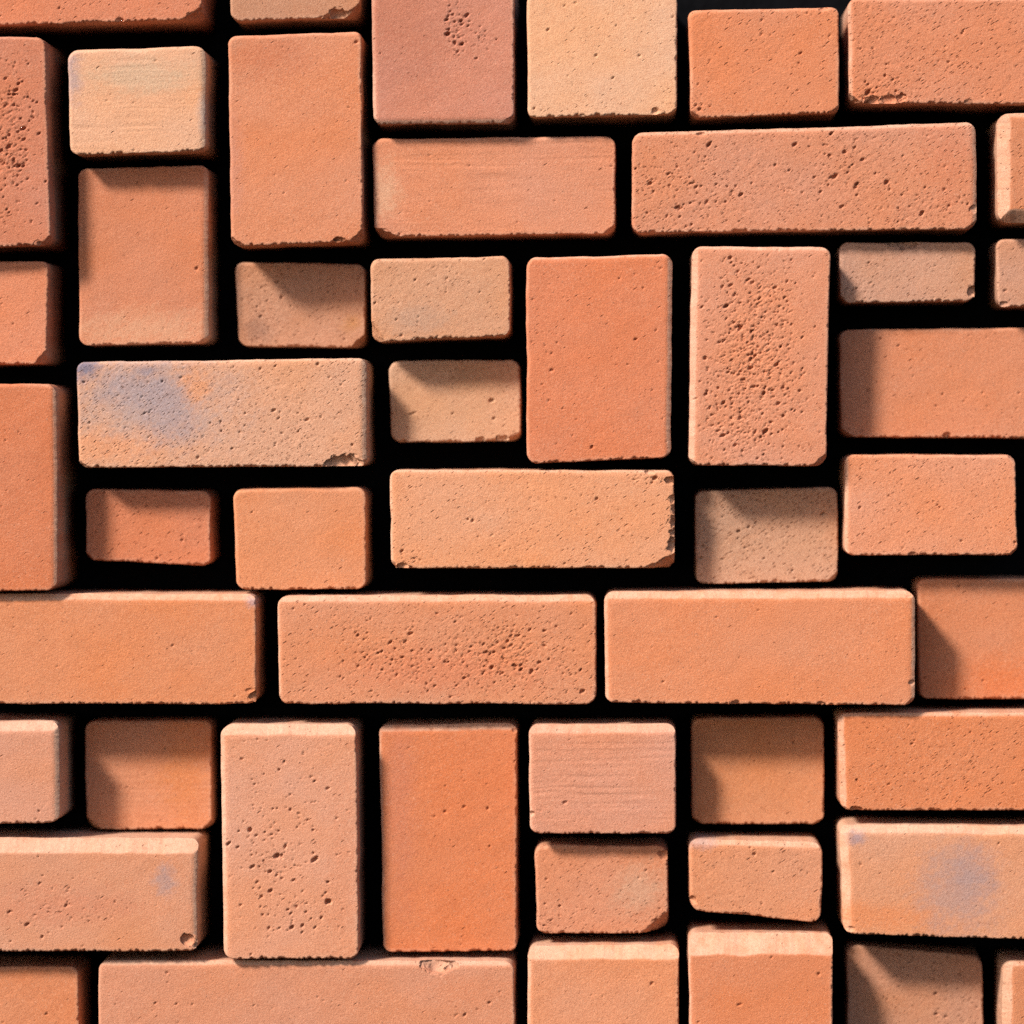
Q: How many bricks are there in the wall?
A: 50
